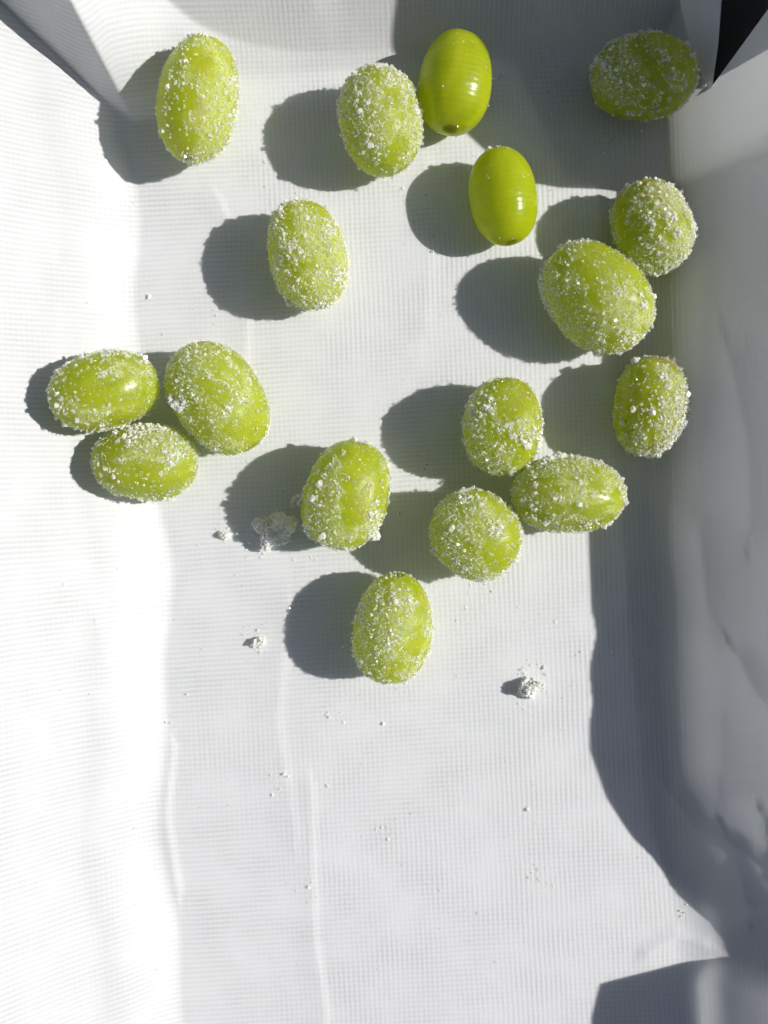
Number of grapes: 17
